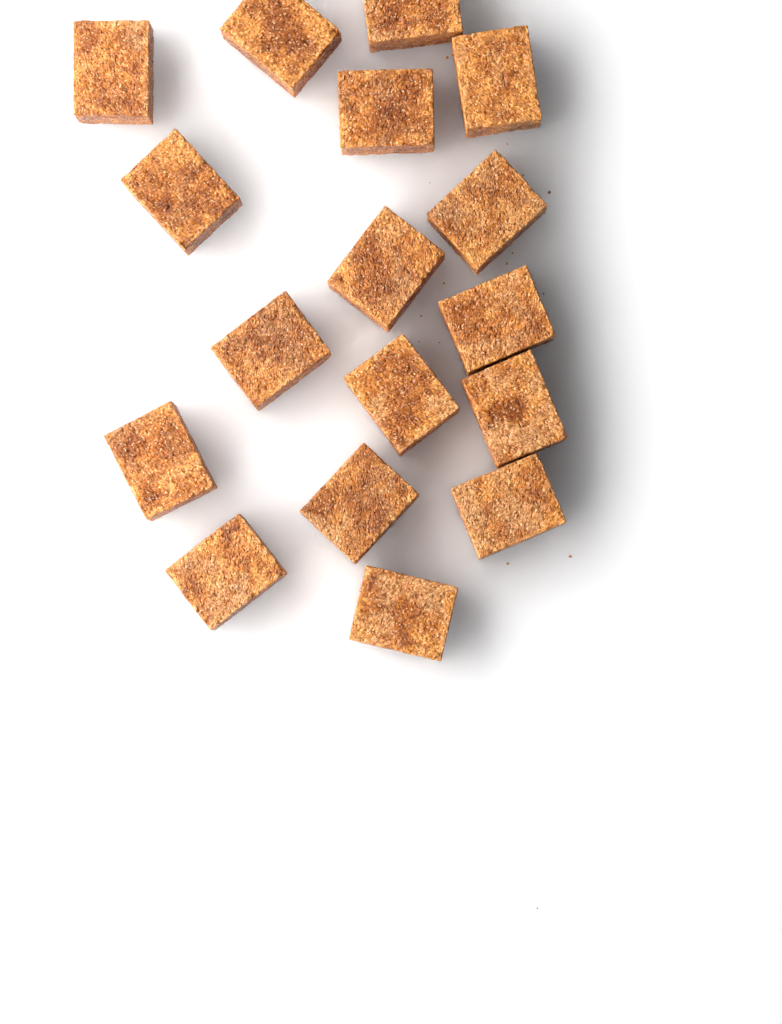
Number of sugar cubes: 17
